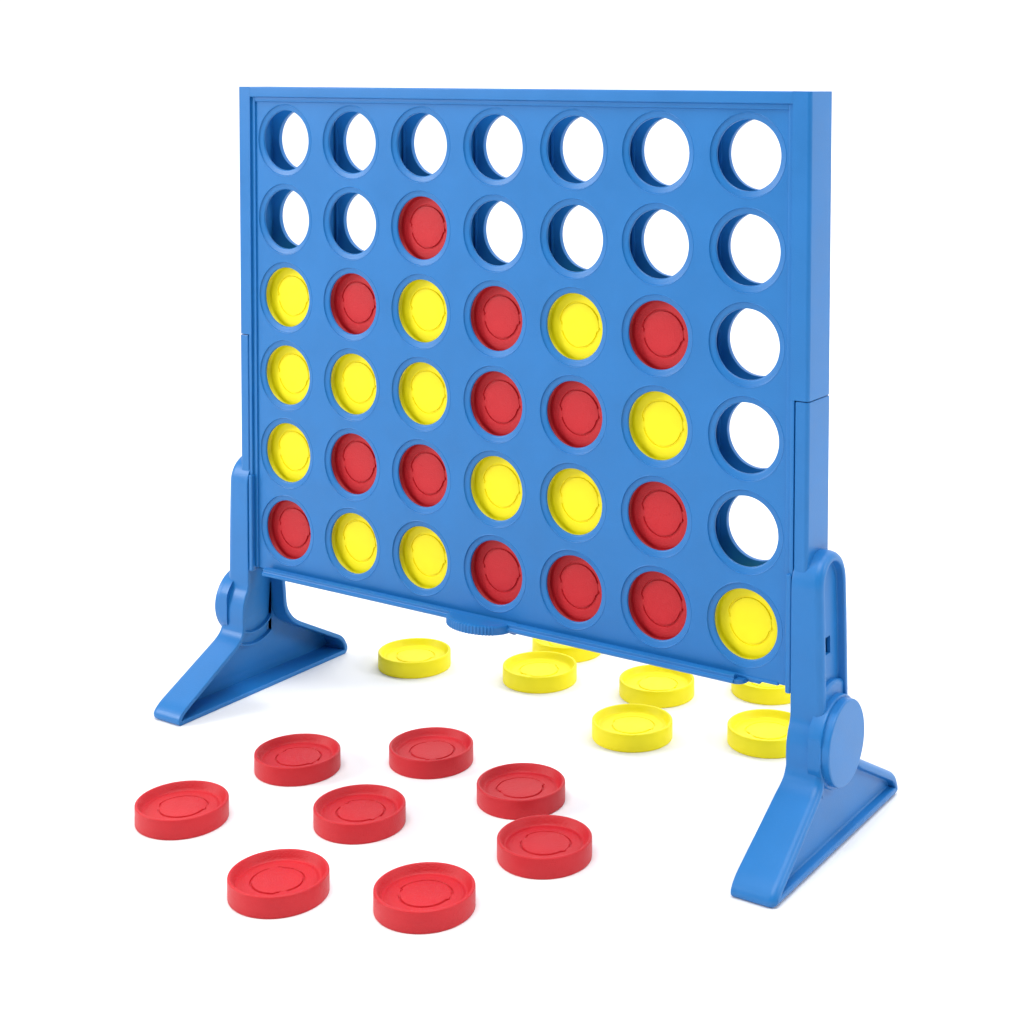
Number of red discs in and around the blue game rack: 21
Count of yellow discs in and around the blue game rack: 20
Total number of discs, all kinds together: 41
